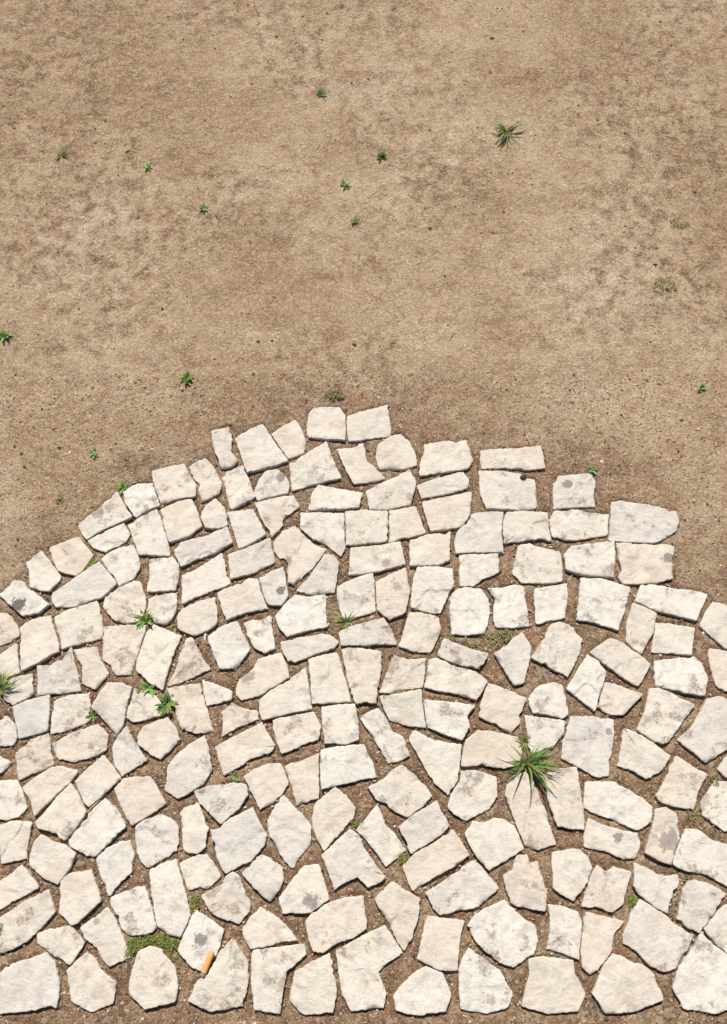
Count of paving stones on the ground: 200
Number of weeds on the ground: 24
